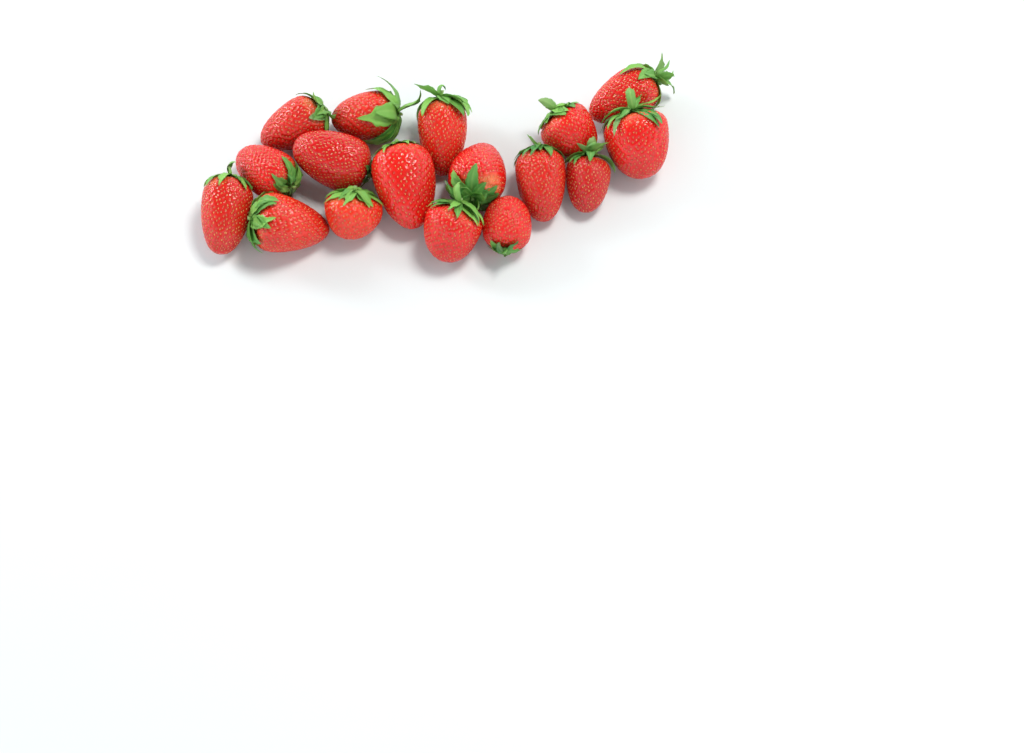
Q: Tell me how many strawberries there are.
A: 17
